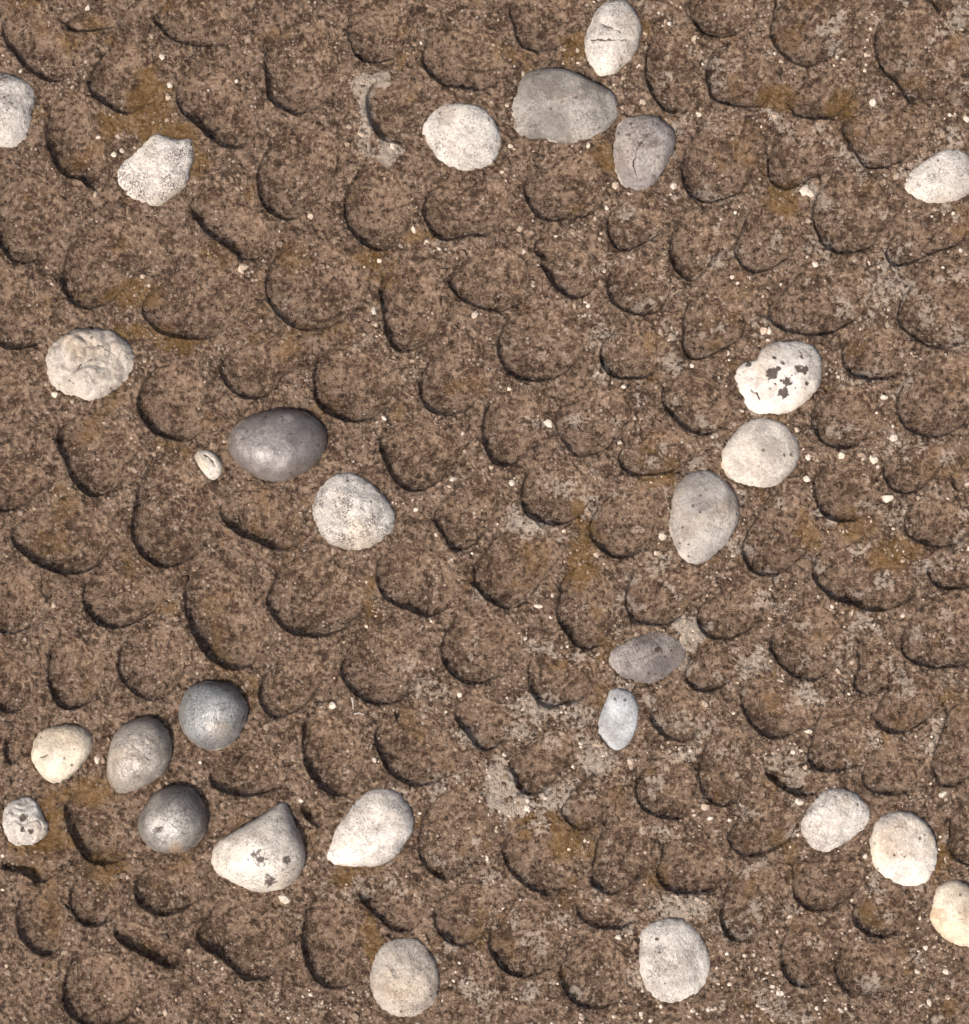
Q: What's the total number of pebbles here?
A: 28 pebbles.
